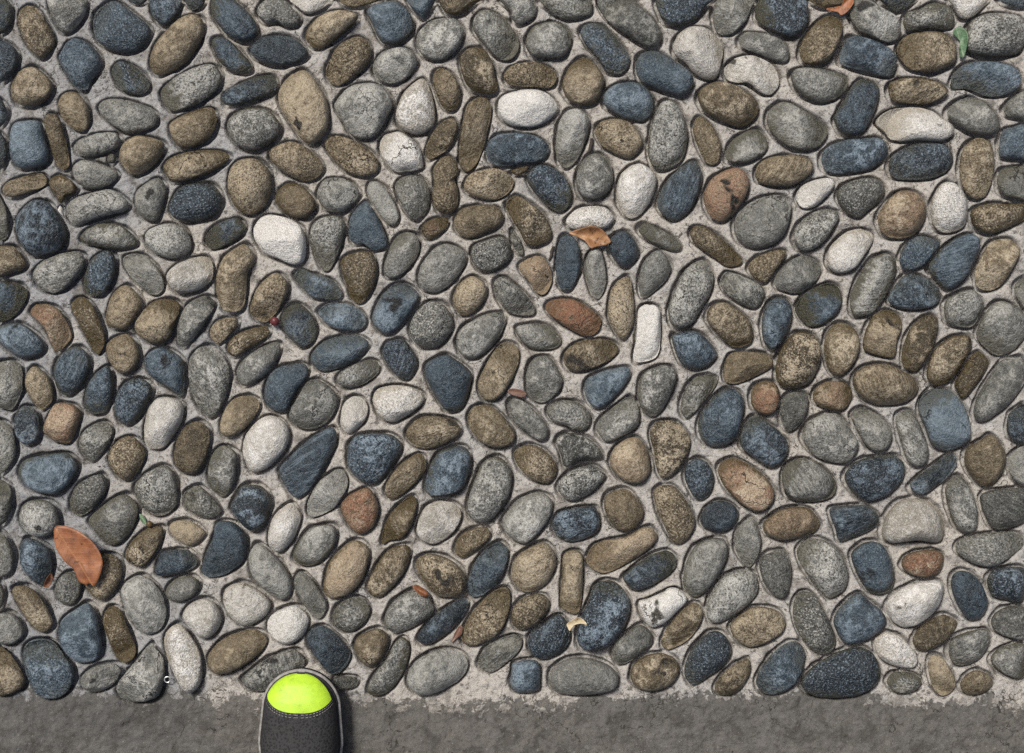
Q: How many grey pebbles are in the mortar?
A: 128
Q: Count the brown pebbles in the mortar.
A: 117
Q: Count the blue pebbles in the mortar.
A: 96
